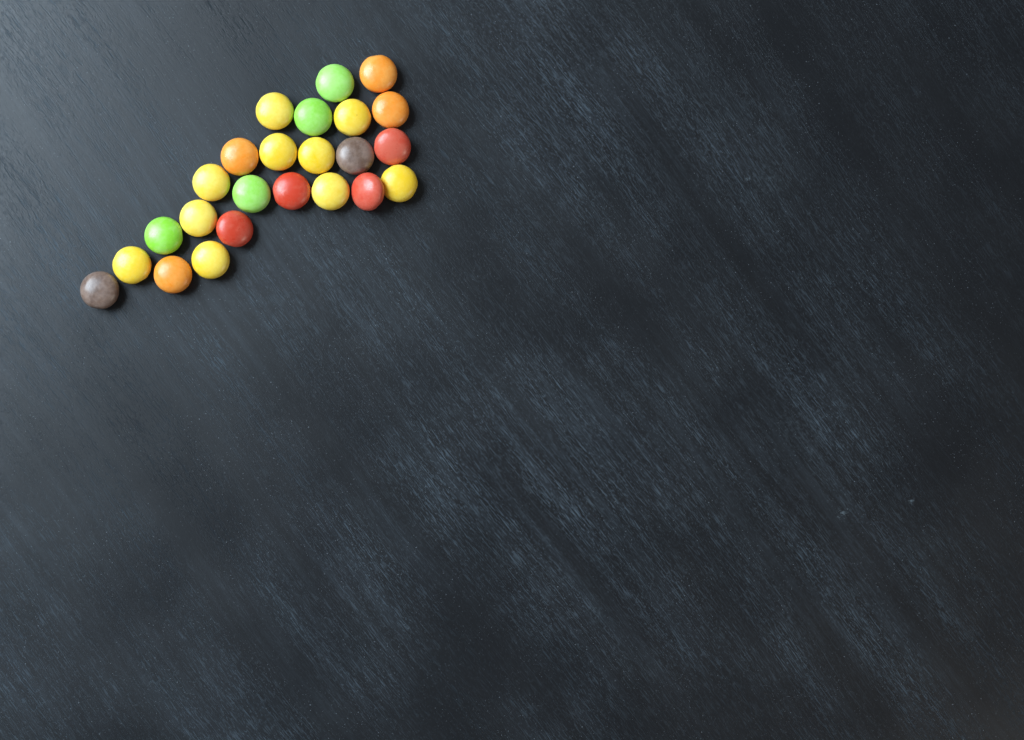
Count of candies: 24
